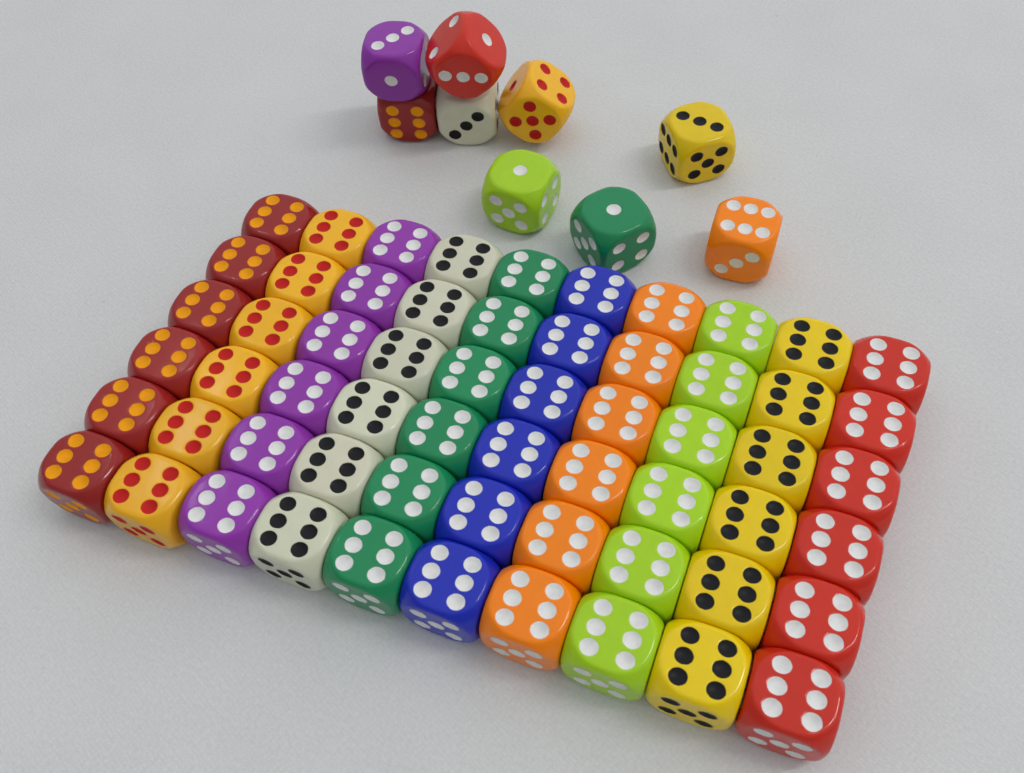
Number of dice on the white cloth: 69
